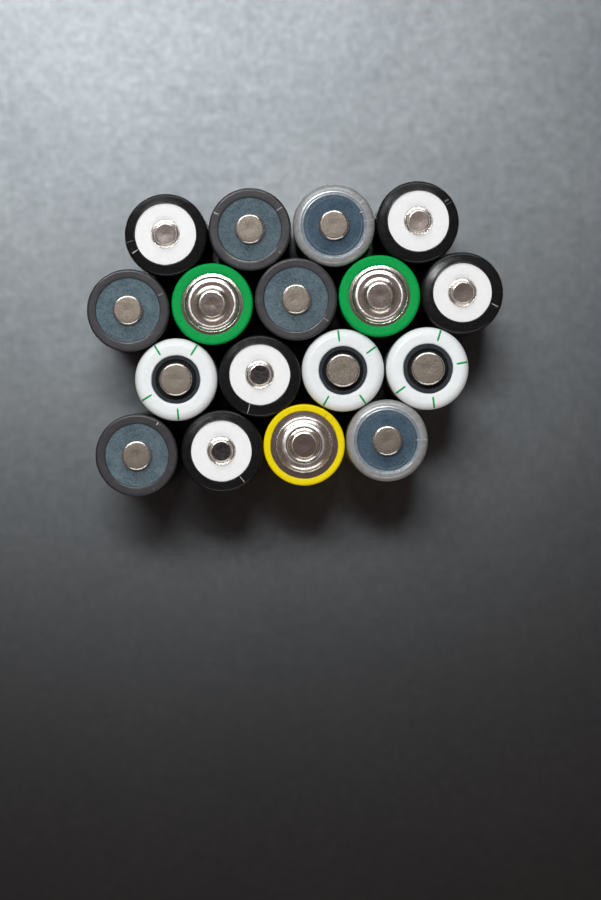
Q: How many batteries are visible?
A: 17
